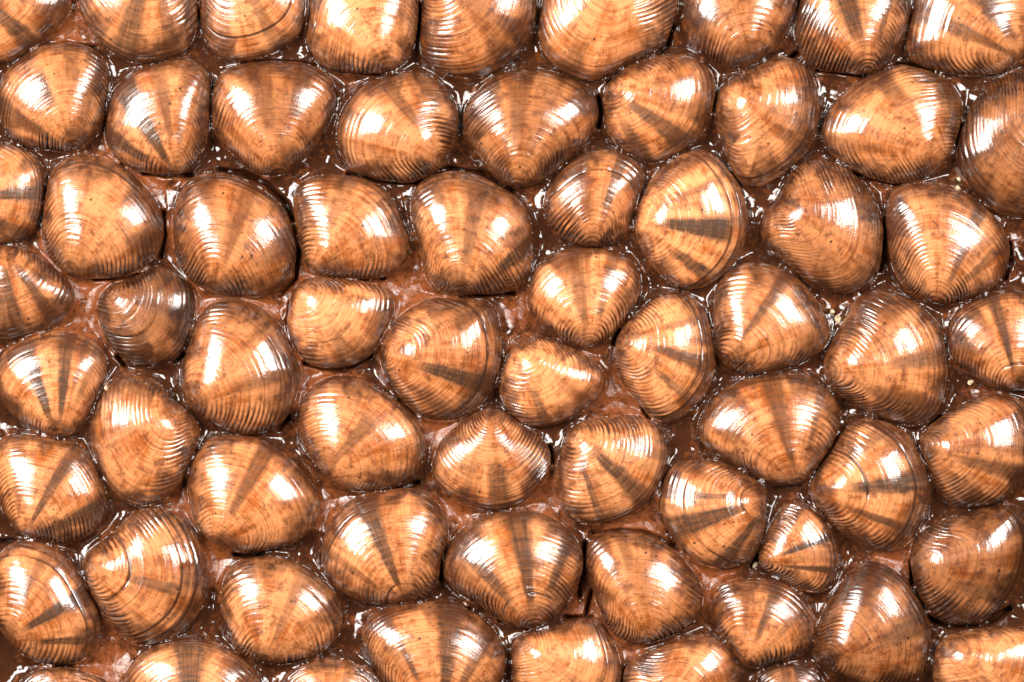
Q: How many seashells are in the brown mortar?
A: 67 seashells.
